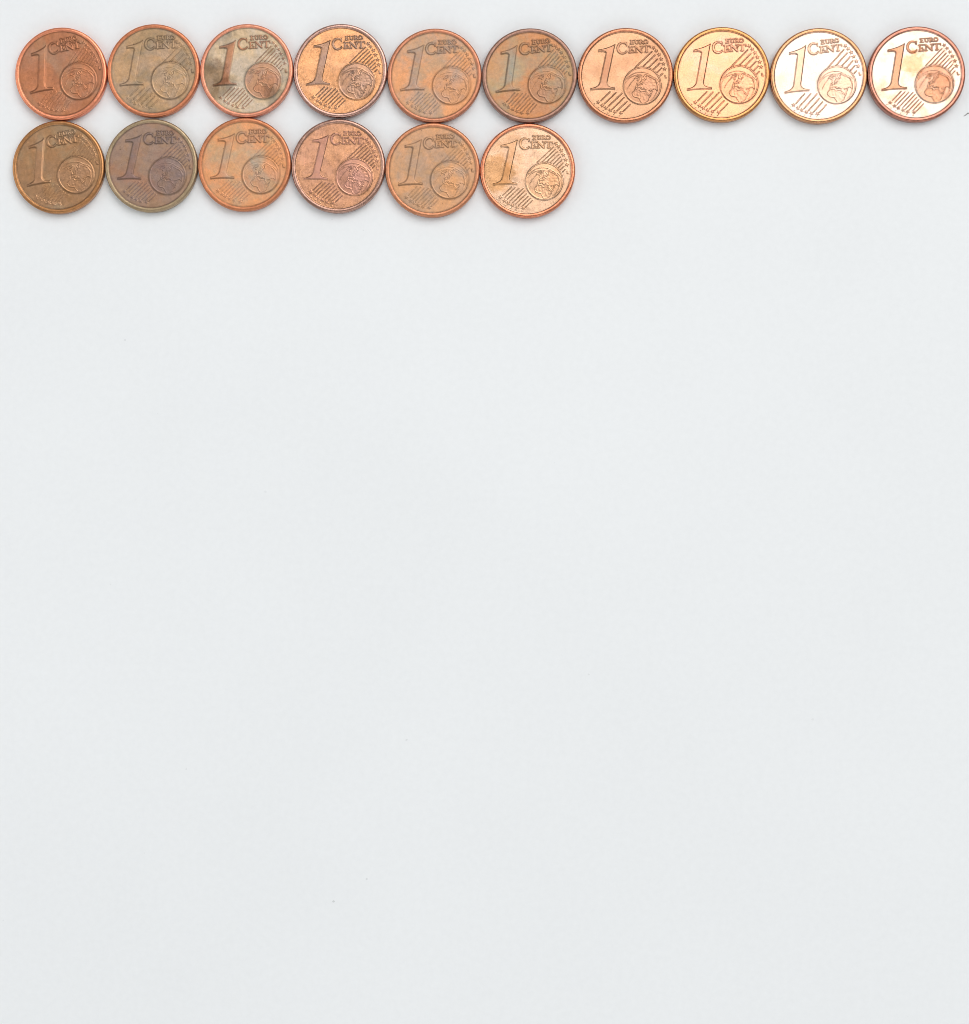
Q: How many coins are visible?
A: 16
